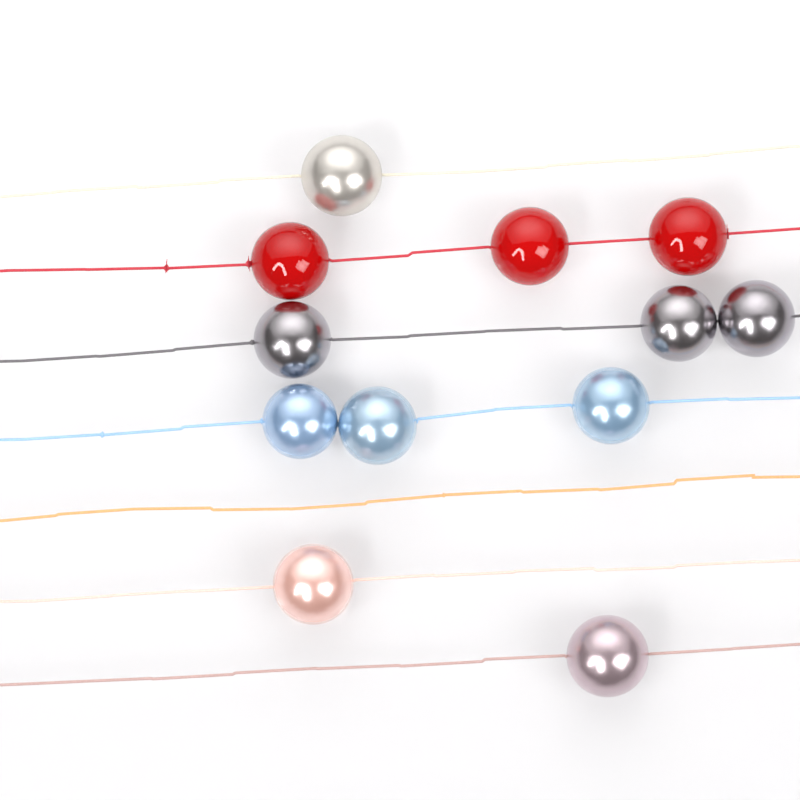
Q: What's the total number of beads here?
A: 12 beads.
